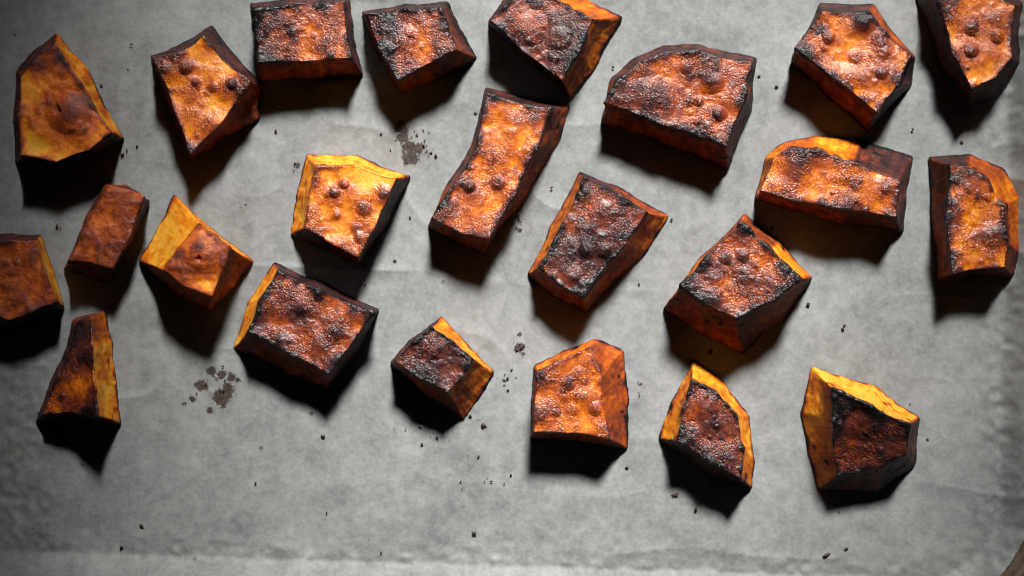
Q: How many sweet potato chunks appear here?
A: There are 23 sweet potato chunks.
